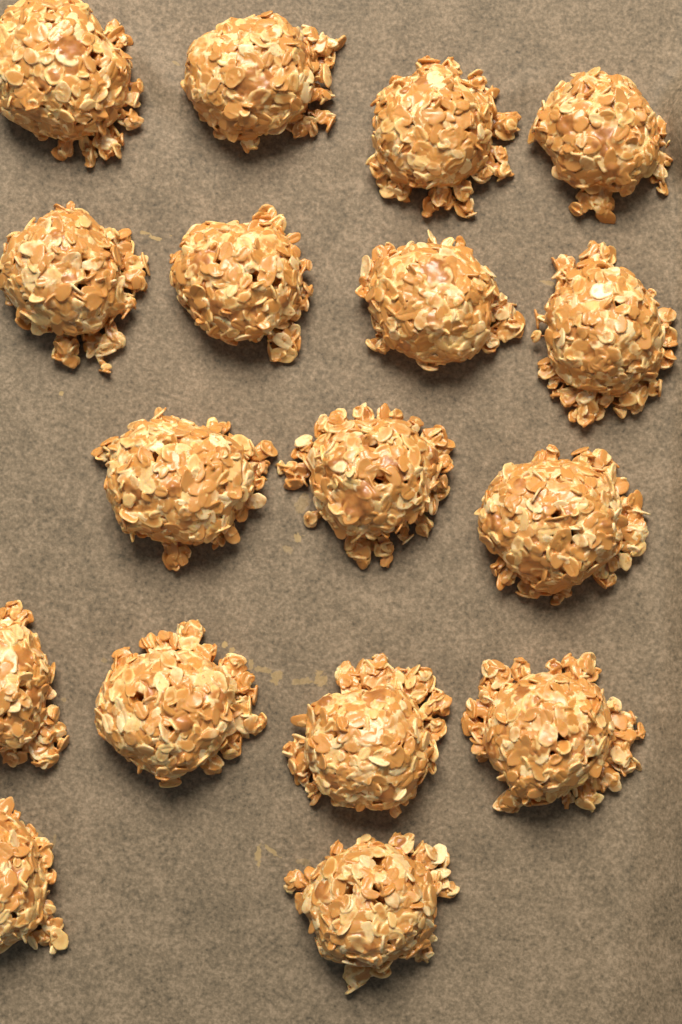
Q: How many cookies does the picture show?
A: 17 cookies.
